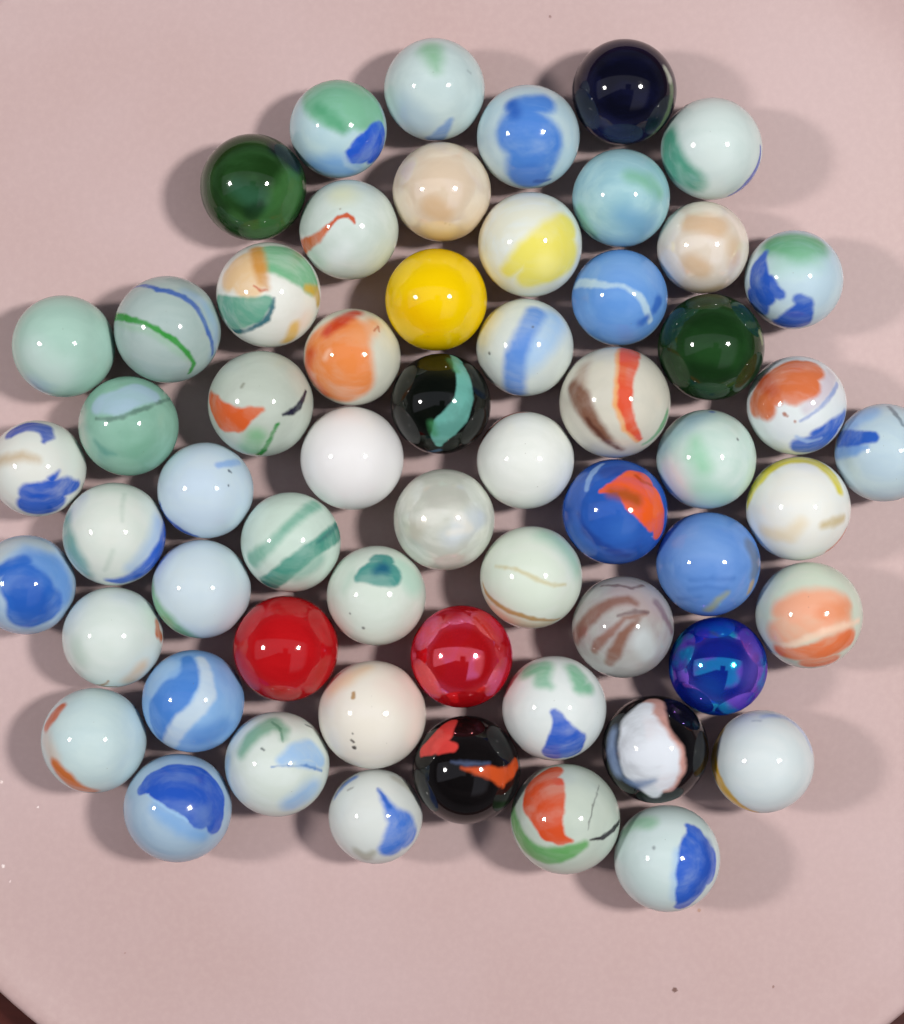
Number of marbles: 59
